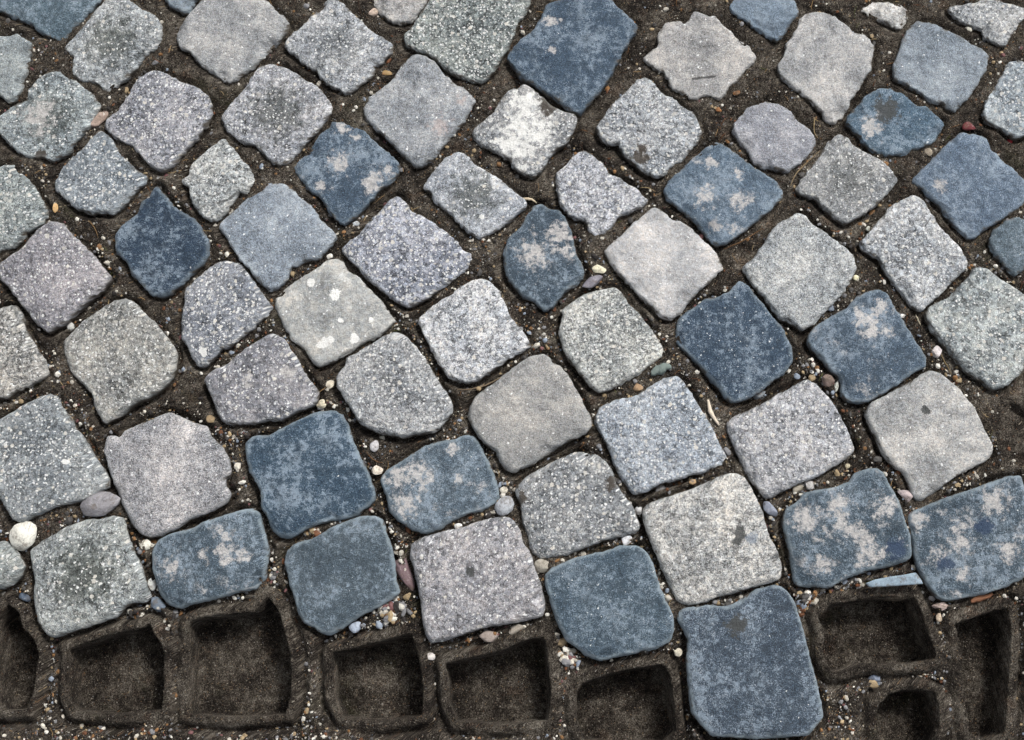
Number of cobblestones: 72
